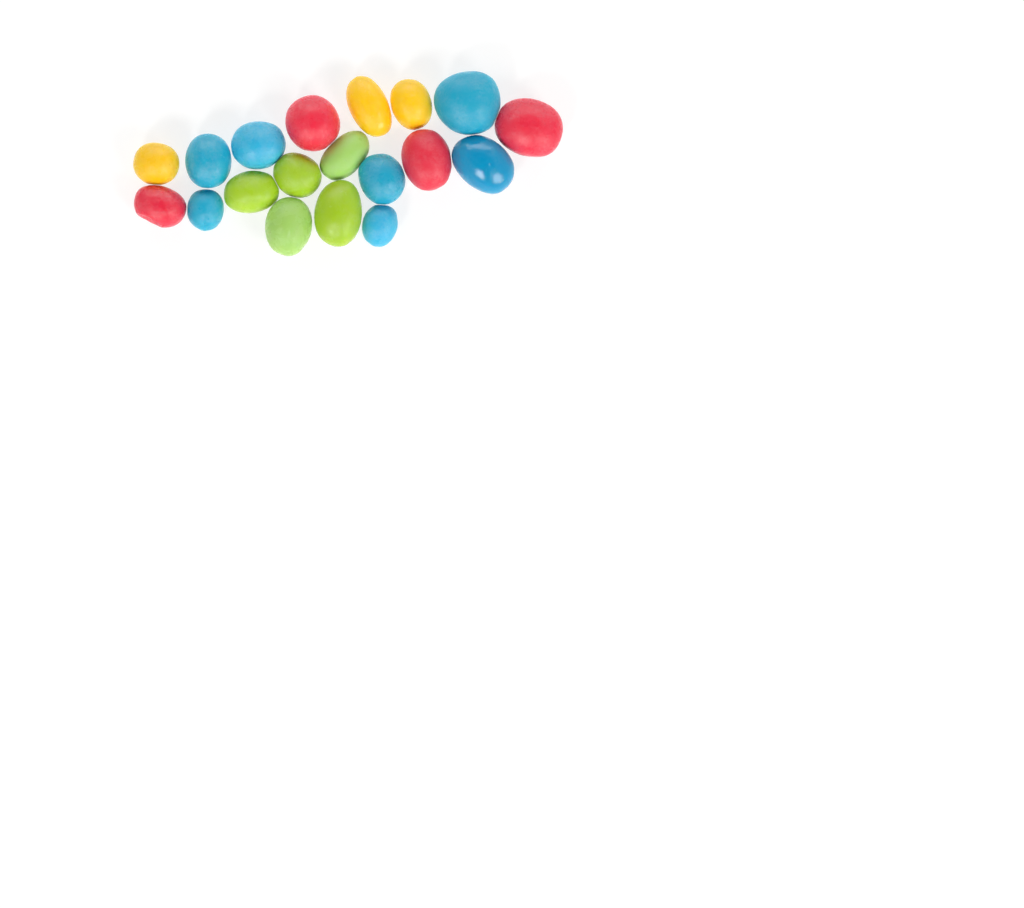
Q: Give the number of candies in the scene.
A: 19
